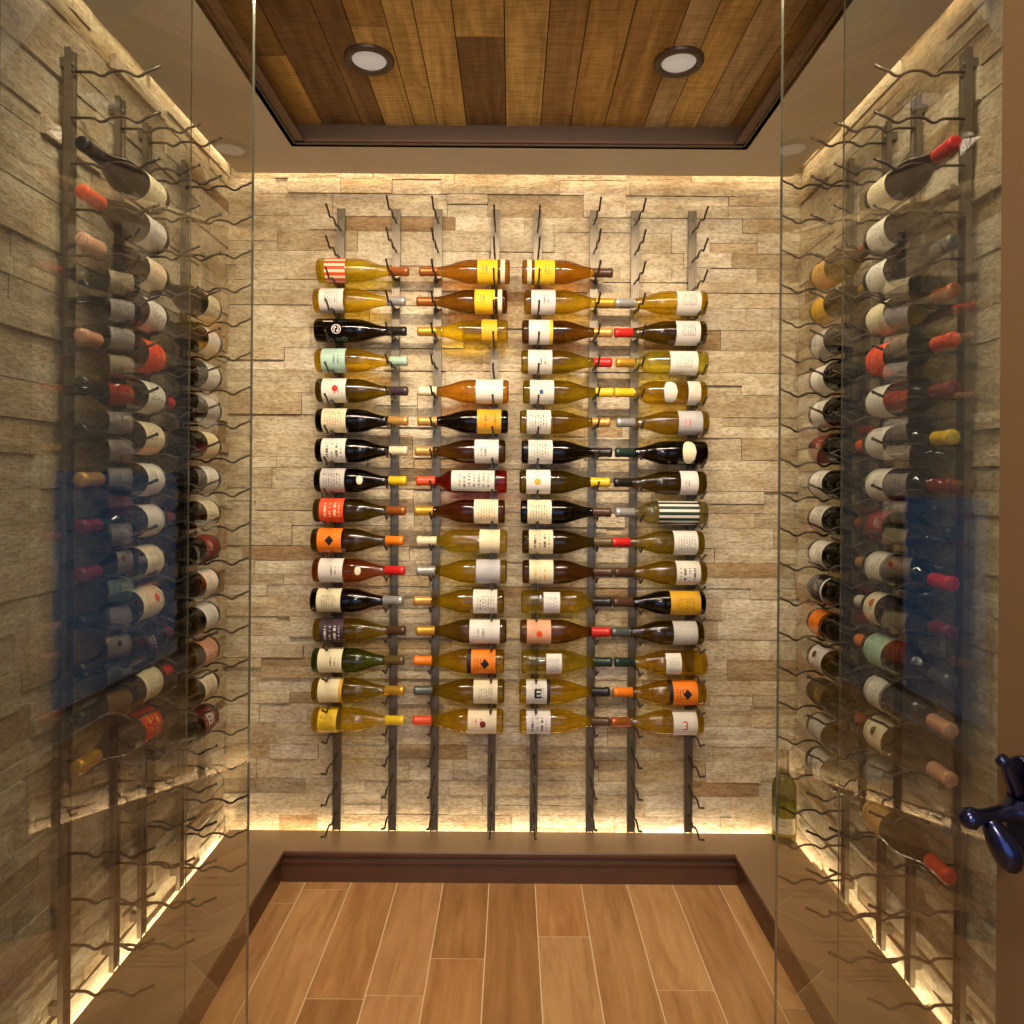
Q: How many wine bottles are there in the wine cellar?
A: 121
